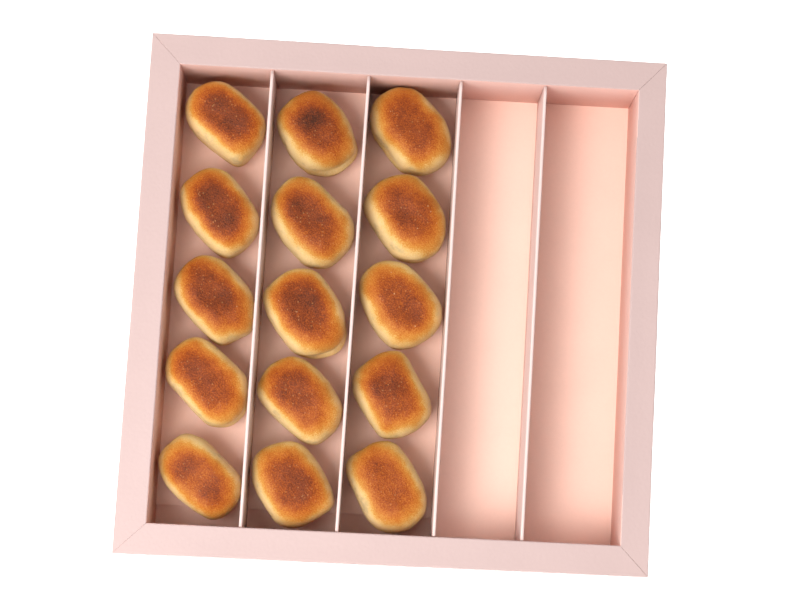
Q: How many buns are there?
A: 15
